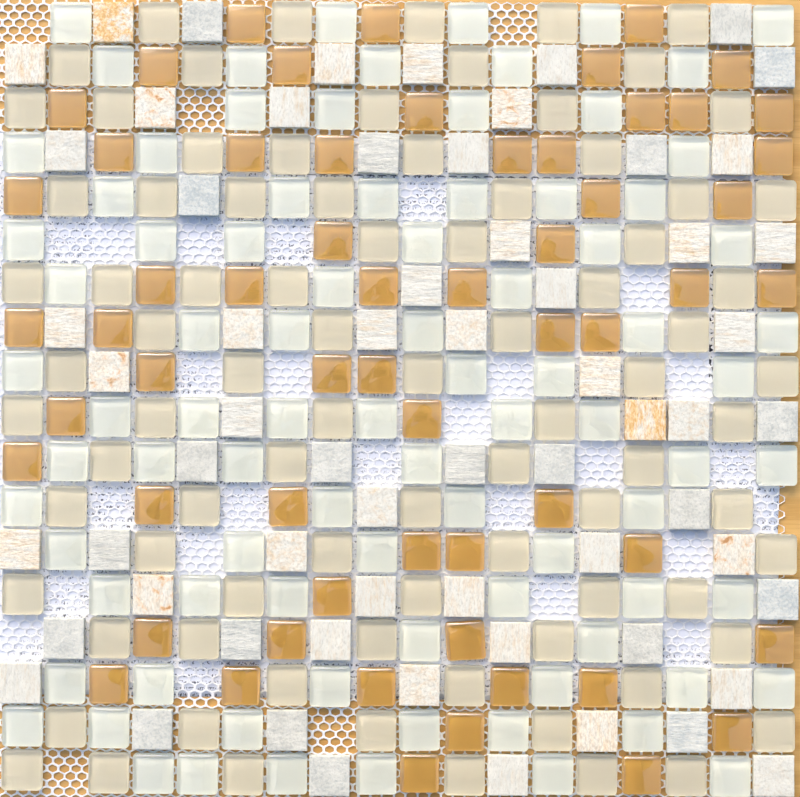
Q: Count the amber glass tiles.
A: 59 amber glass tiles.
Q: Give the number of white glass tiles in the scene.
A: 87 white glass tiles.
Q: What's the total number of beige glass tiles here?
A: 85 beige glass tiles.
